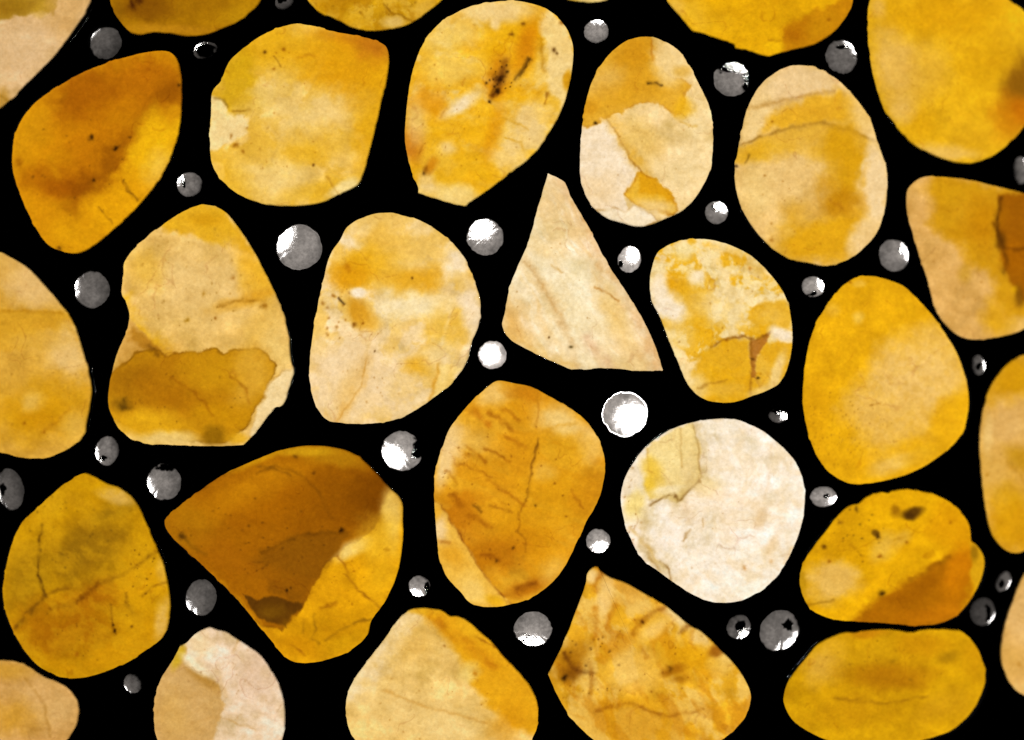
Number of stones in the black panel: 30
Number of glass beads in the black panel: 33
